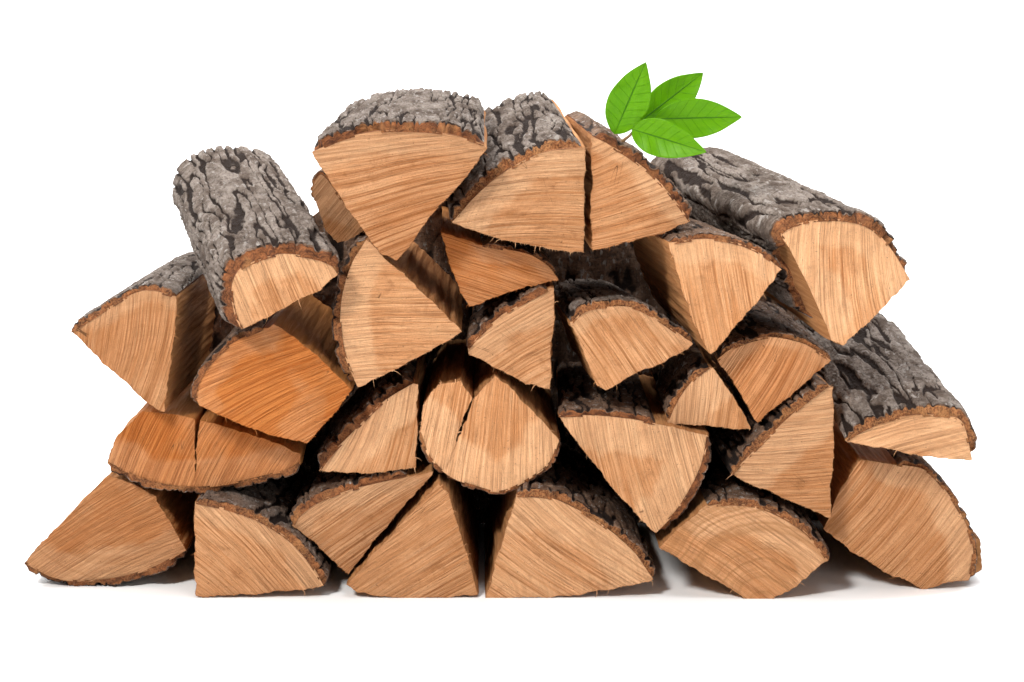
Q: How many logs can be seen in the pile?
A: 28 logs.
